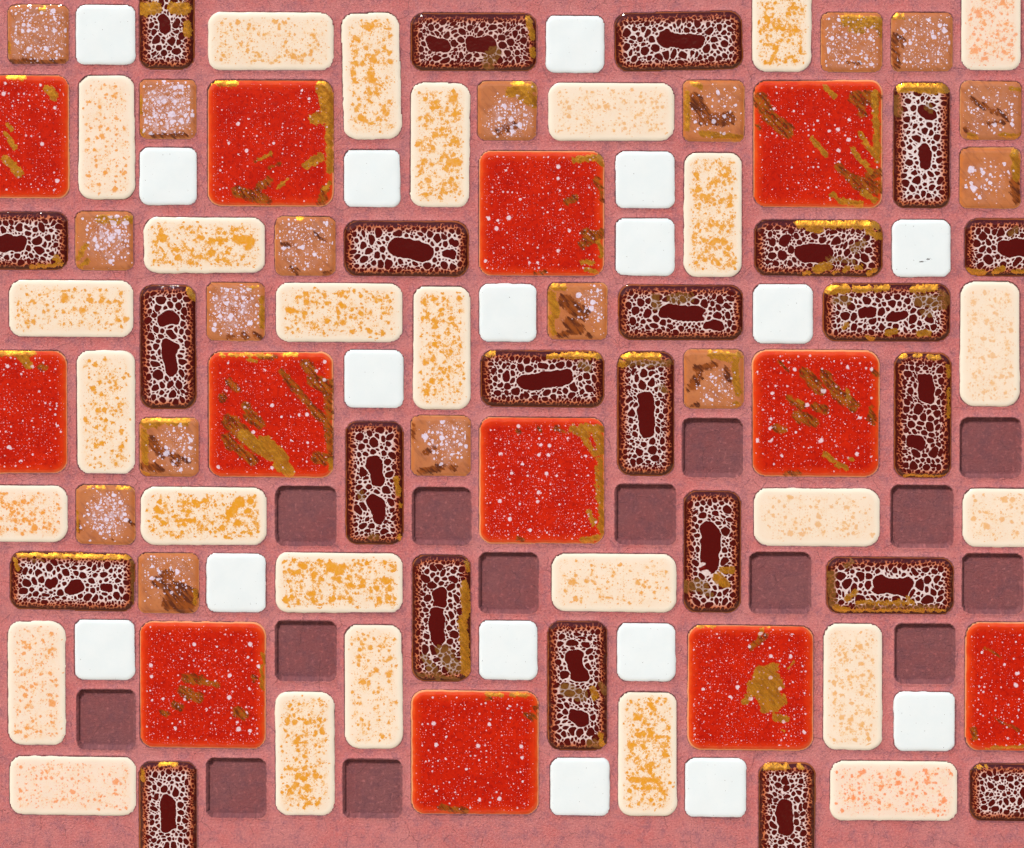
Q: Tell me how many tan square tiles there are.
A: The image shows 17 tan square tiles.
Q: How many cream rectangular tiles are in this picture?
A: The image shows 27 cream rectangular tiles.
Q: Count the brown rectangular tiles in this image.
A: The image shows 23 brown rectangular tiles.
